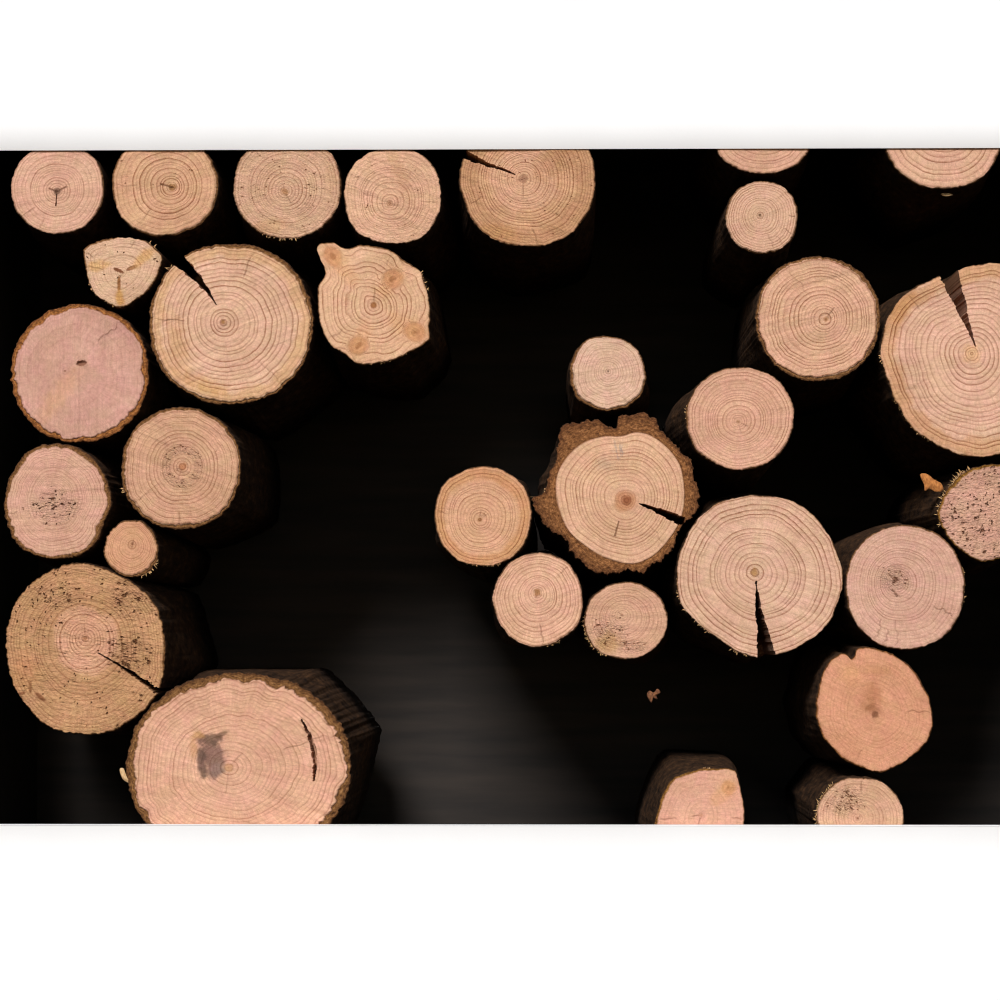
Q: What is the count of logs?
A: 31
